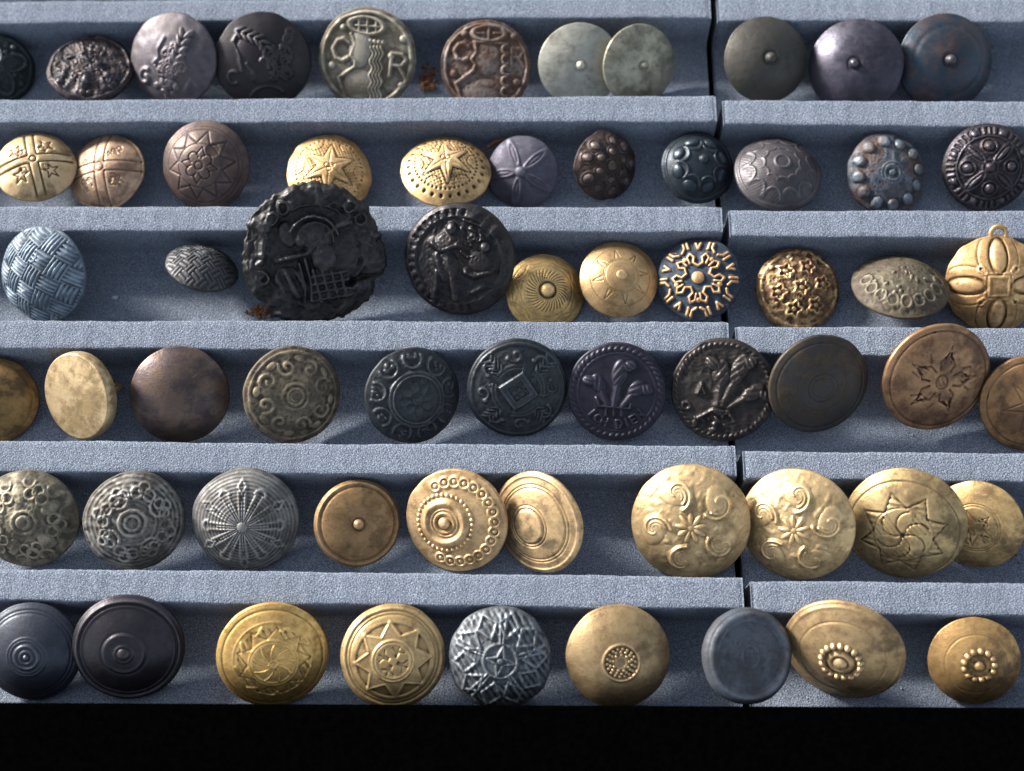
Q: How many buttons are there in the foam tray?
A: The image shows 62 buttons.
